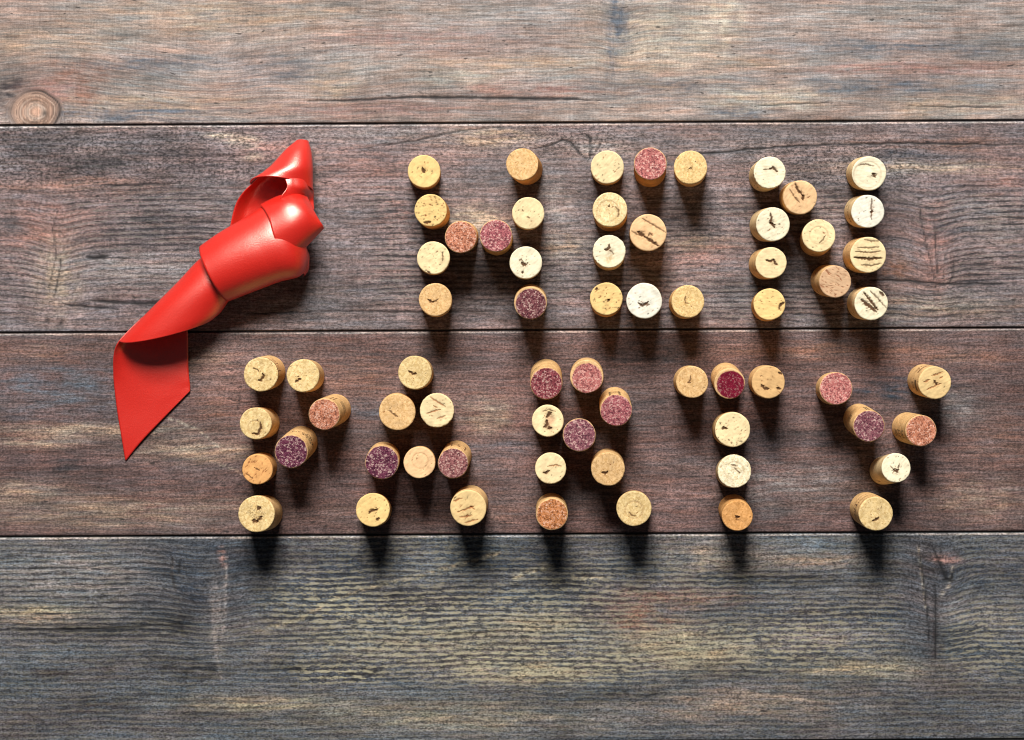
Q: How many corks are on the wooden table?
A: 66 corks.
